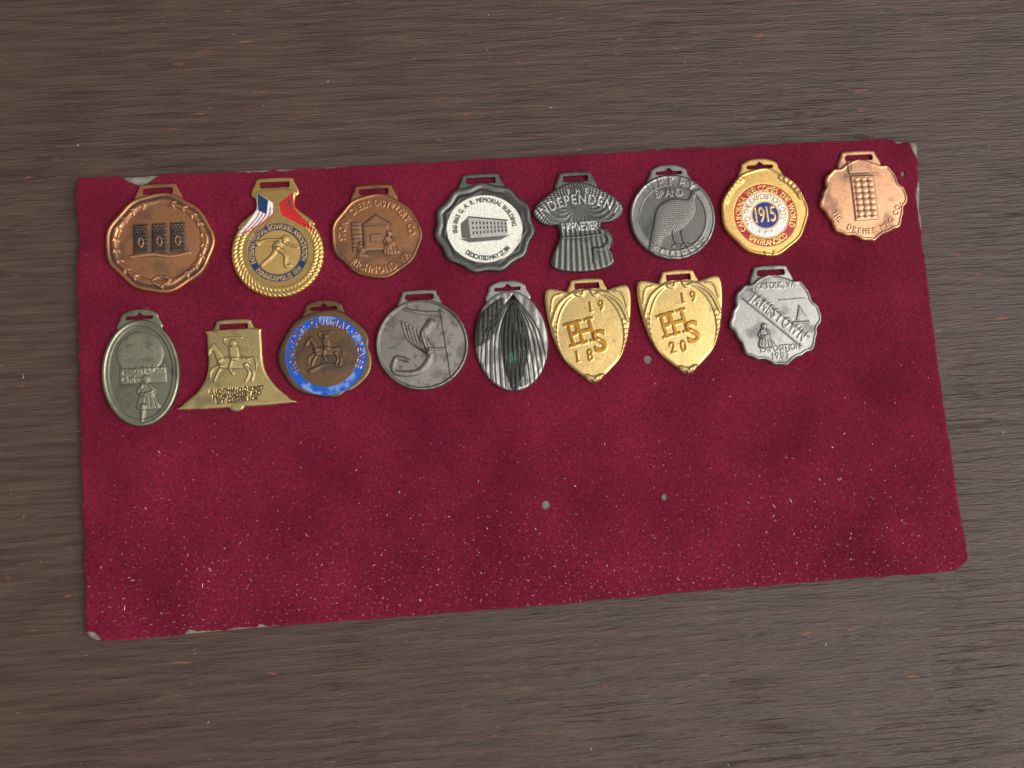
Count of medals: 16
